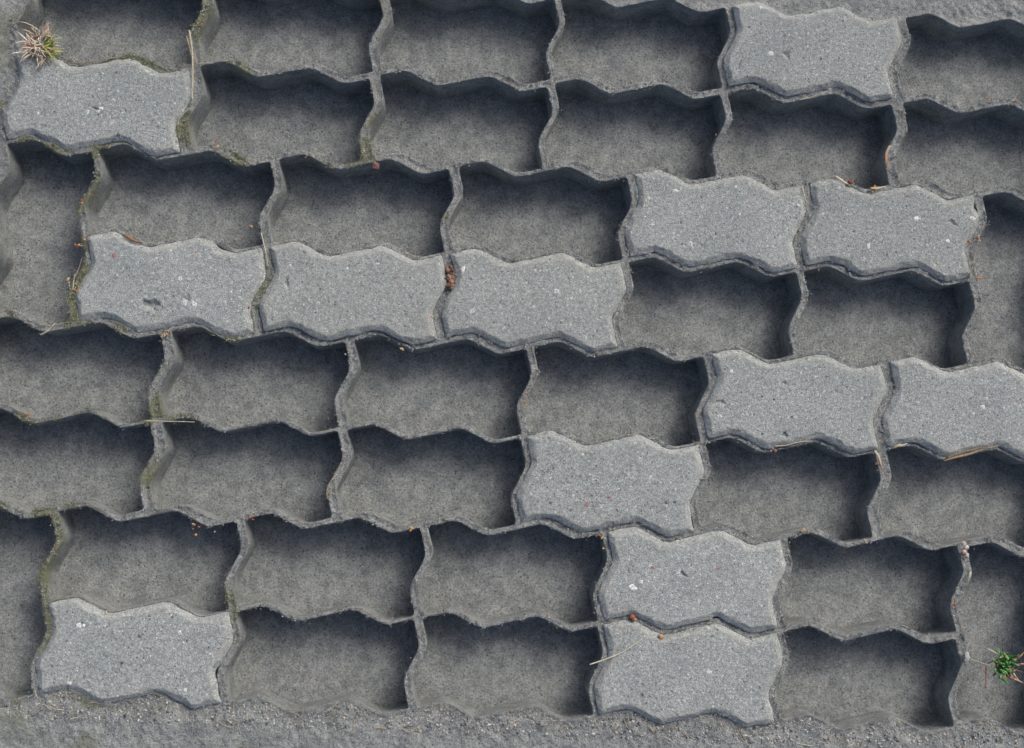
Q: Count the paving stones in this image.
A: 13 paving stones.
